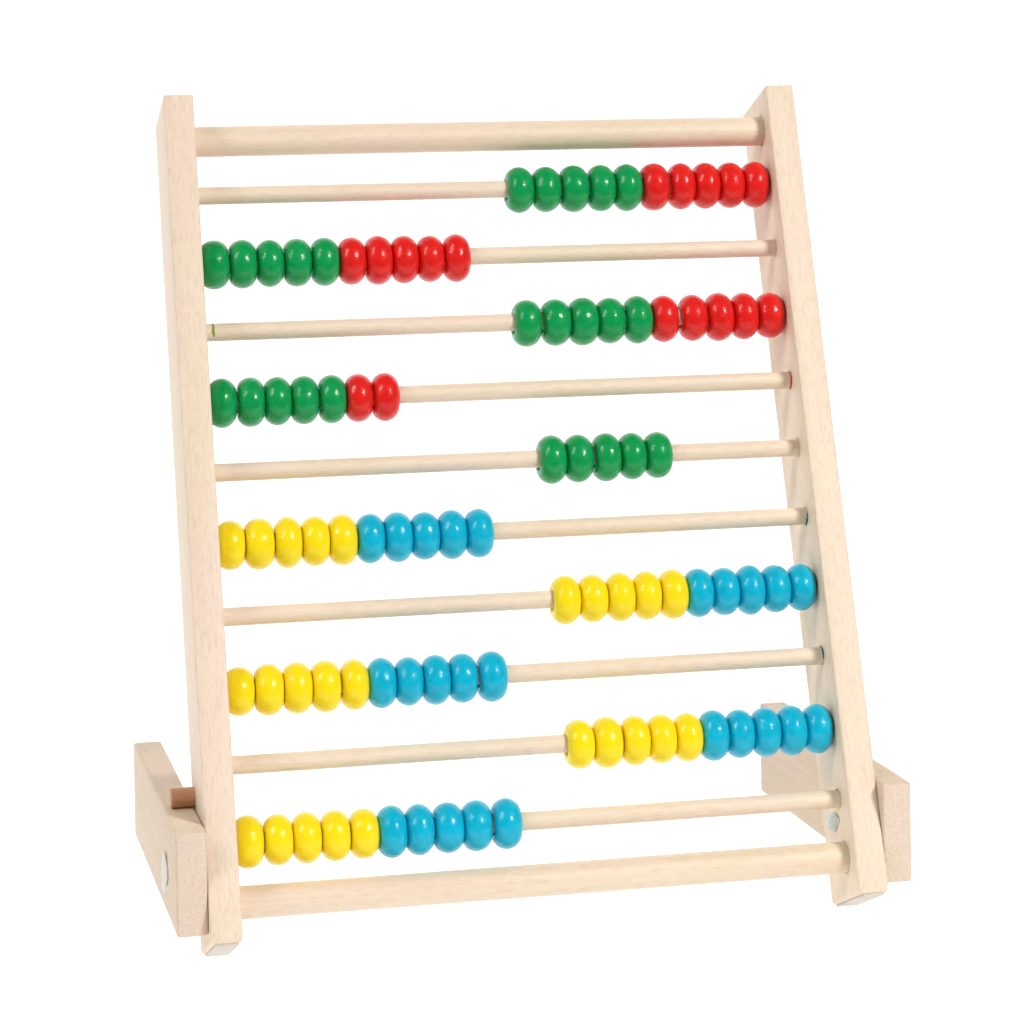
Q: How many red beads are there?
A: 17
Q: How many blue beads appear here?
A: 25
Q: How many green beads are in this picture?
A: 25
